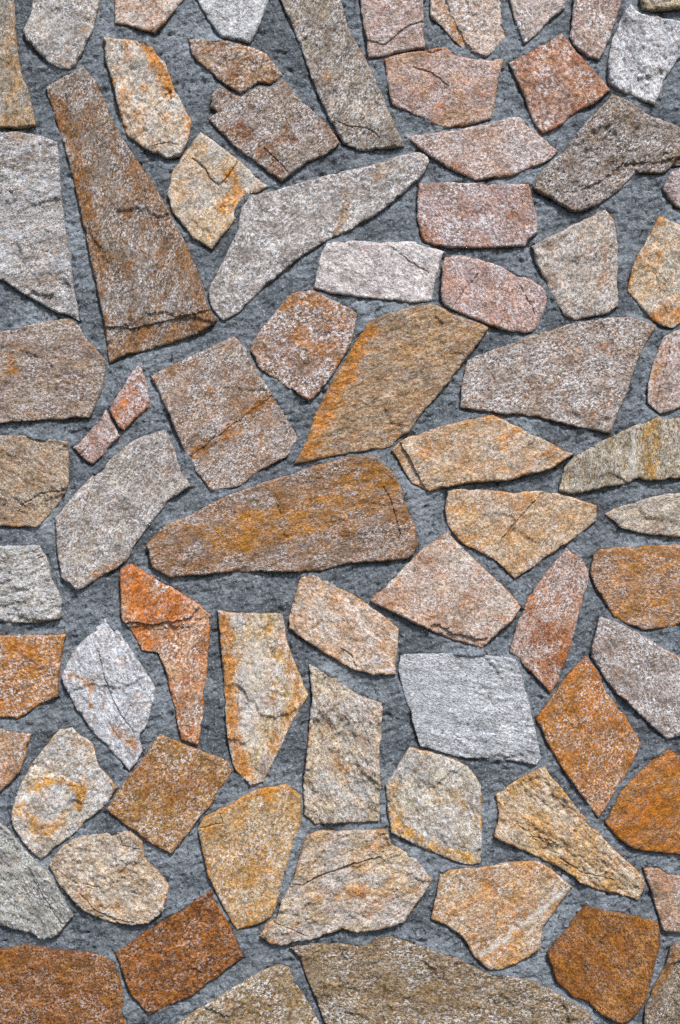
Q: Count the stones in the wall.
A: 74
